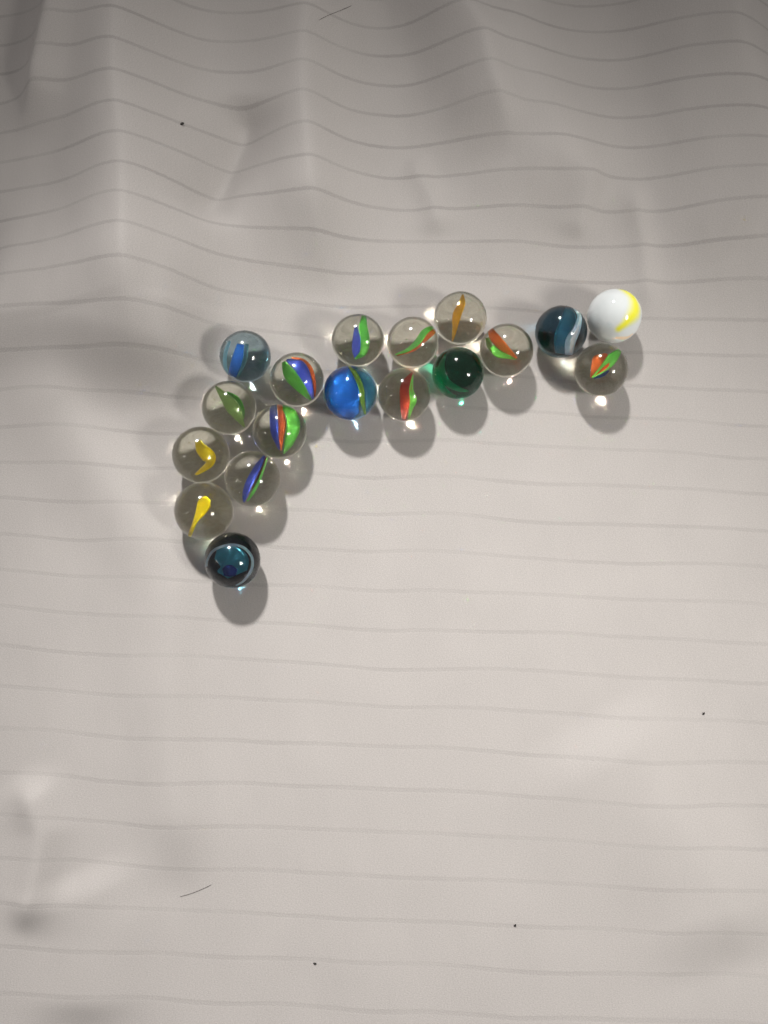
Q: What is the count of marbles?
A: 18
